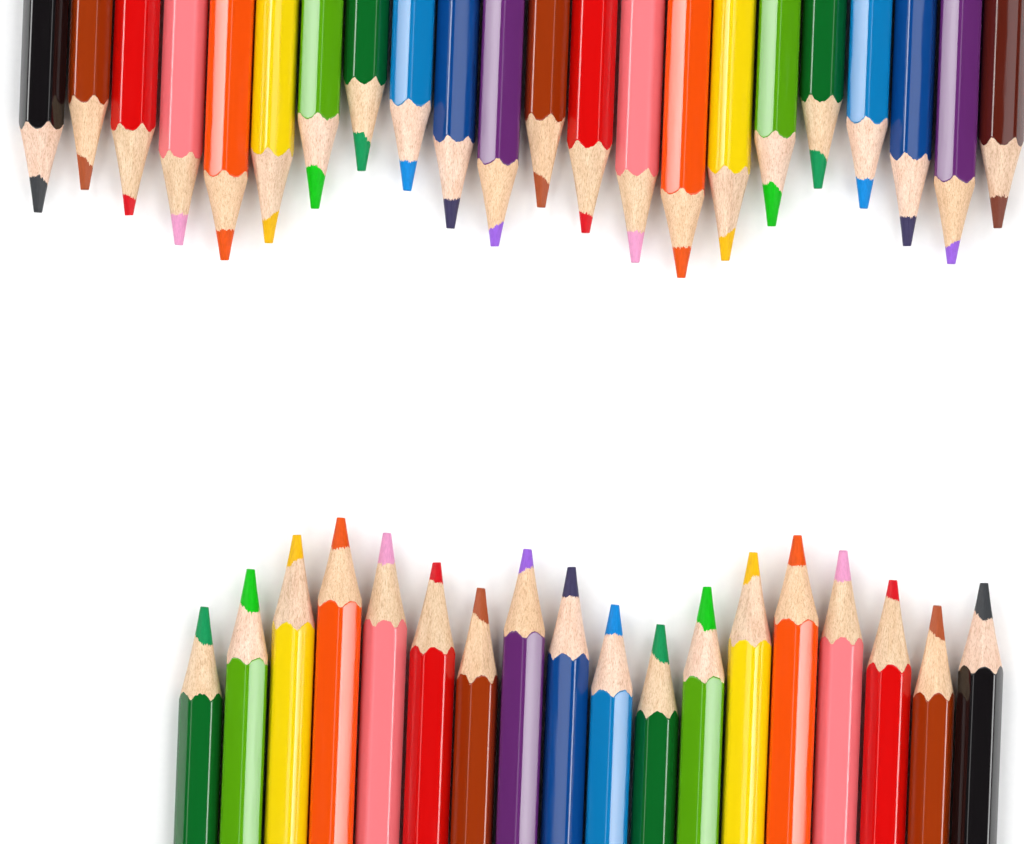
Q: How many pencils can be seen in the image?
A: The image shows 40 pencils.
